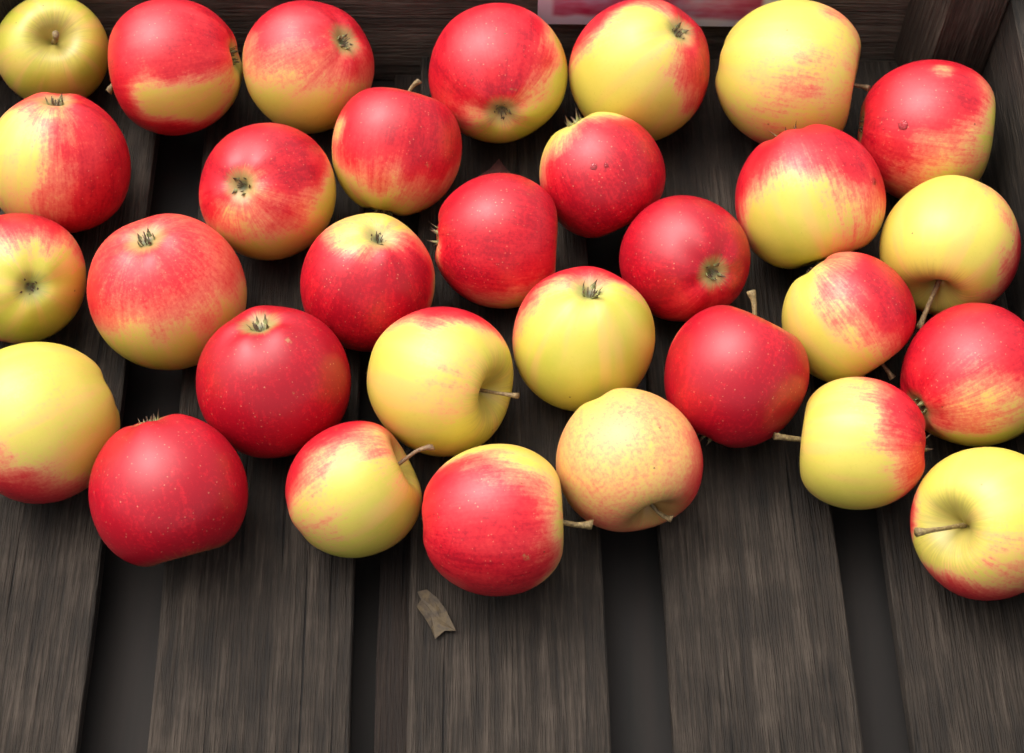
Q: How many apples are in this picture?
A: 31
